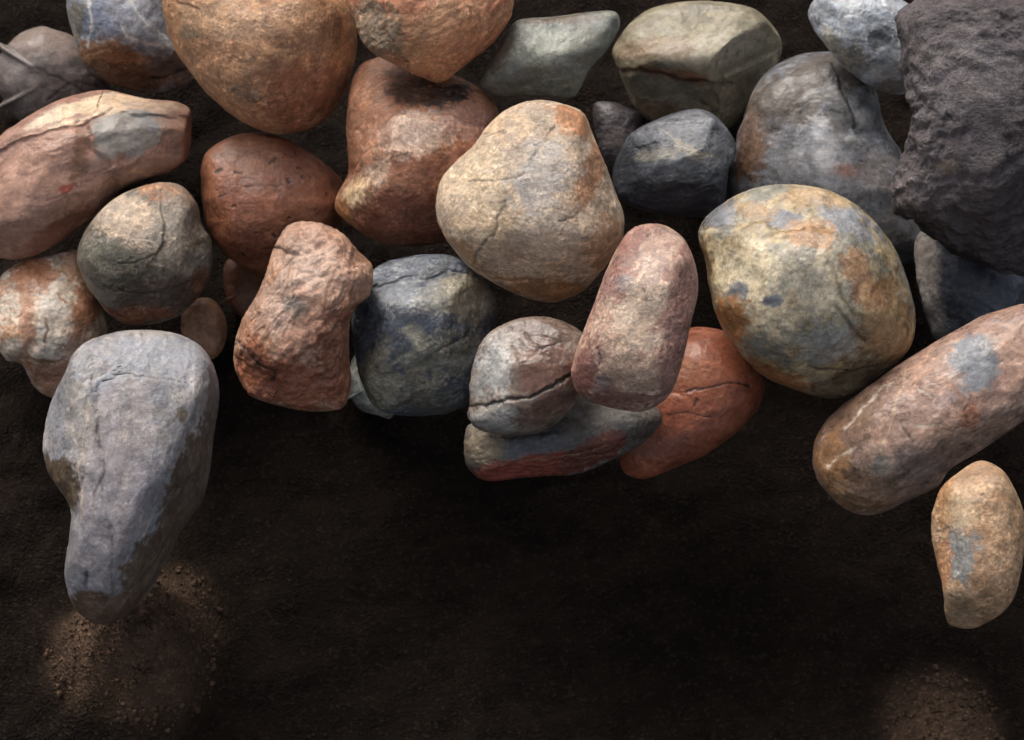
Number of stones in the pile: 31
